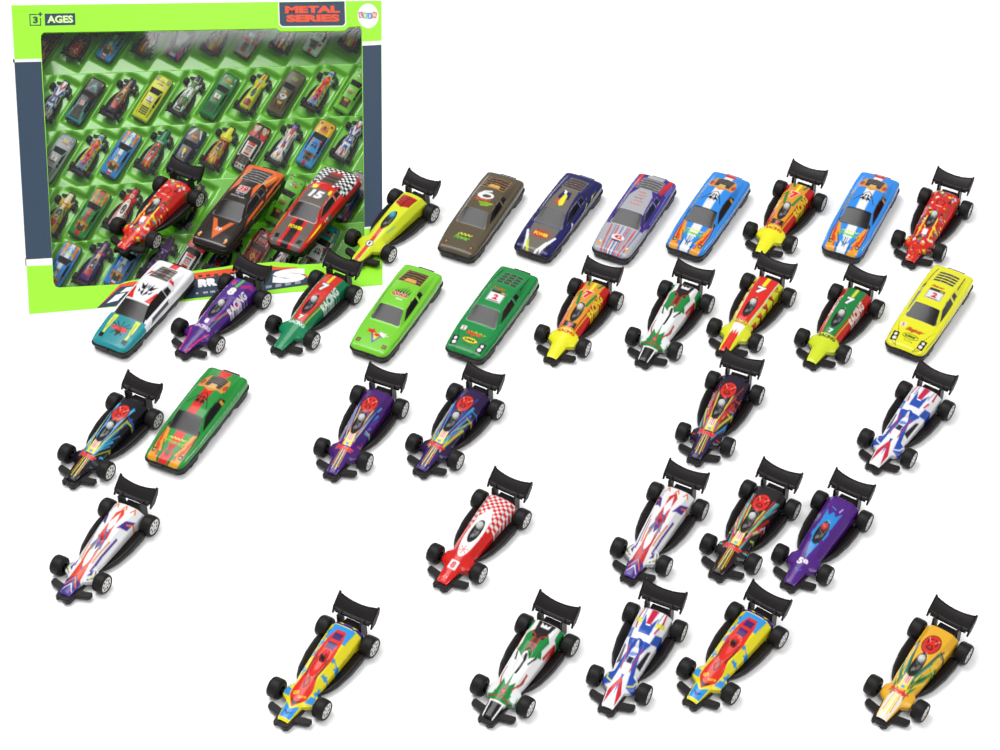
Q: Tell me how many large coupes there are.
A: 12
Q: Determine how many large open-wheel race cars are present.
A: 25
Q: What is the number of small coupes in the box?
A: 23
